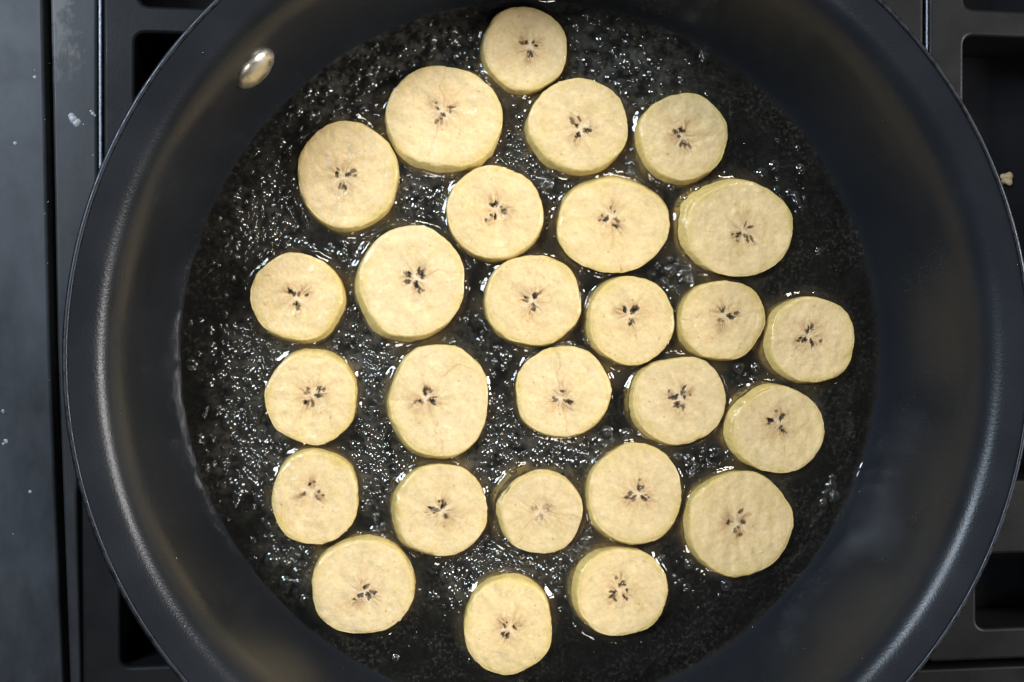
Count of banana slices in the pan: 27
